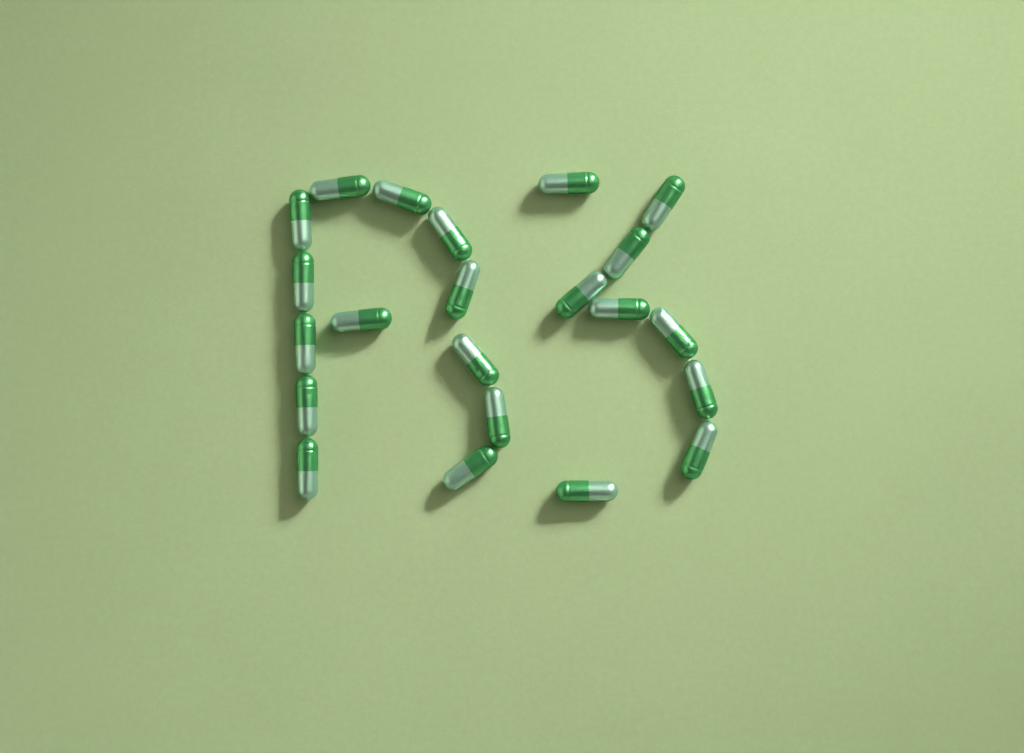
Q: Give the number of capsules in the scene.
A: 22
